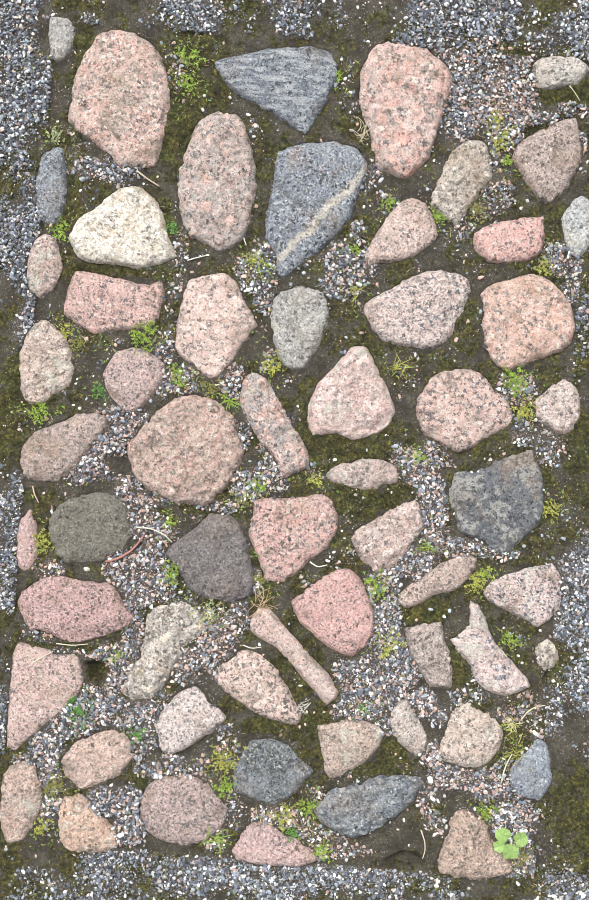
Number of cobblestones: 59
